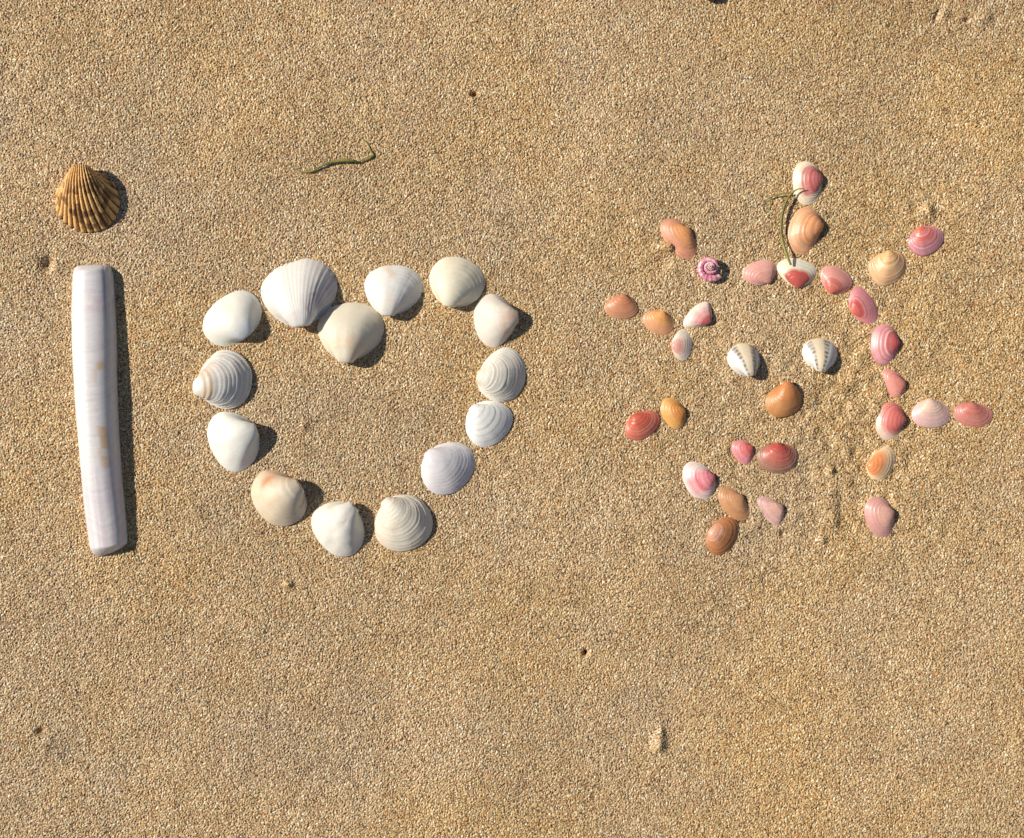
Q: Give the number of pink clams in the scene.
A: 19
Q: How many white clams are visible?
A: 14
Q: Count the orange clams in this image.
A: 10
